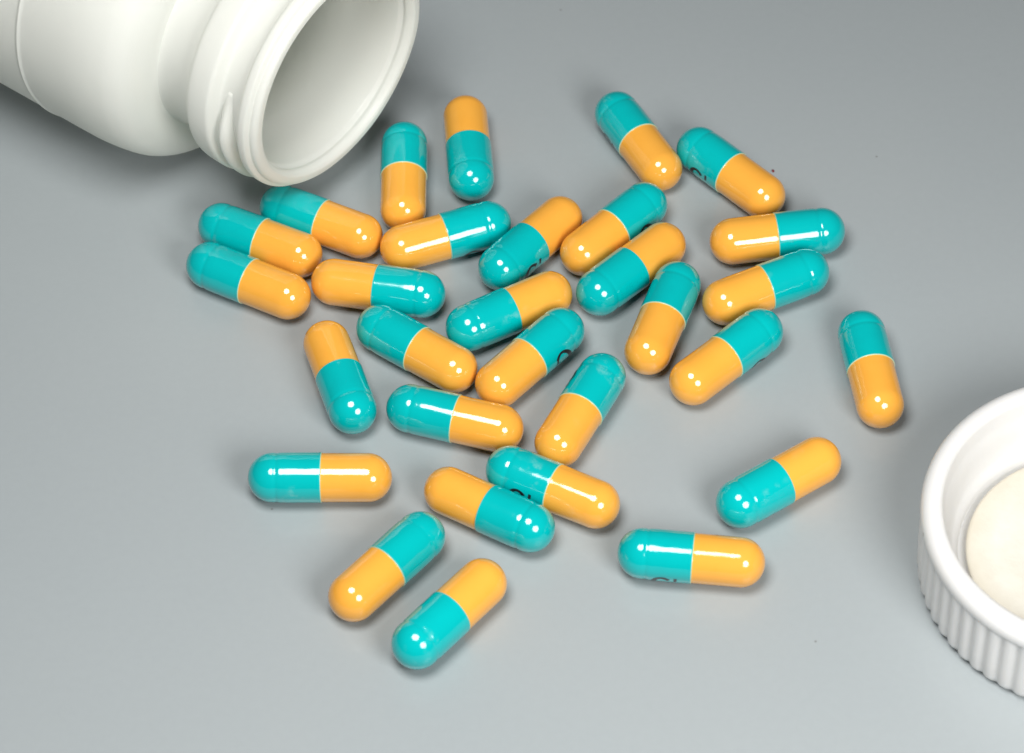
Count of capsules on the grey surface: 30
